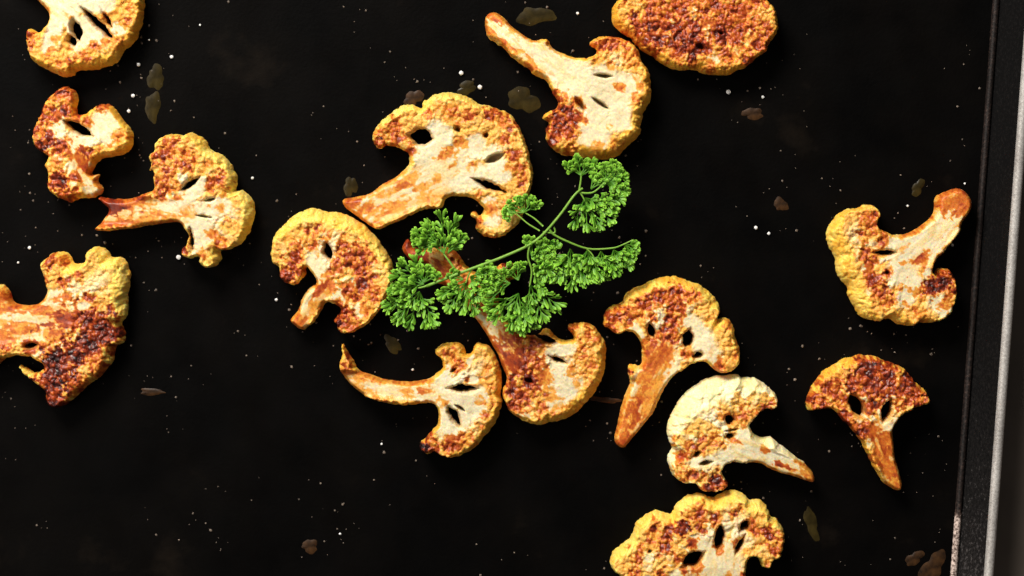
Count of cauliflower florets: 15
